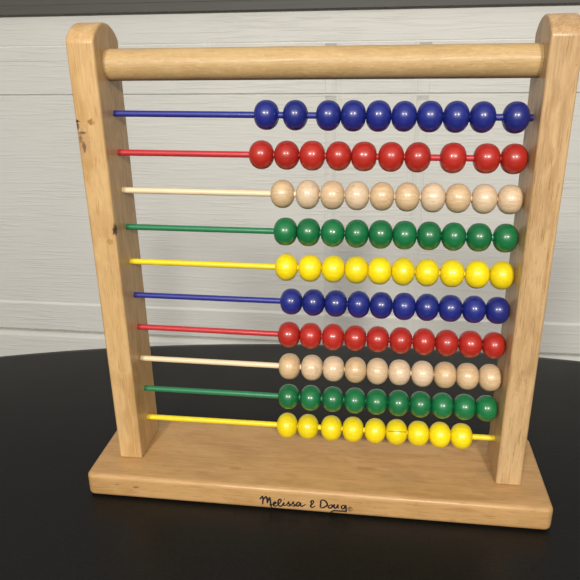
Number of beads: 99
